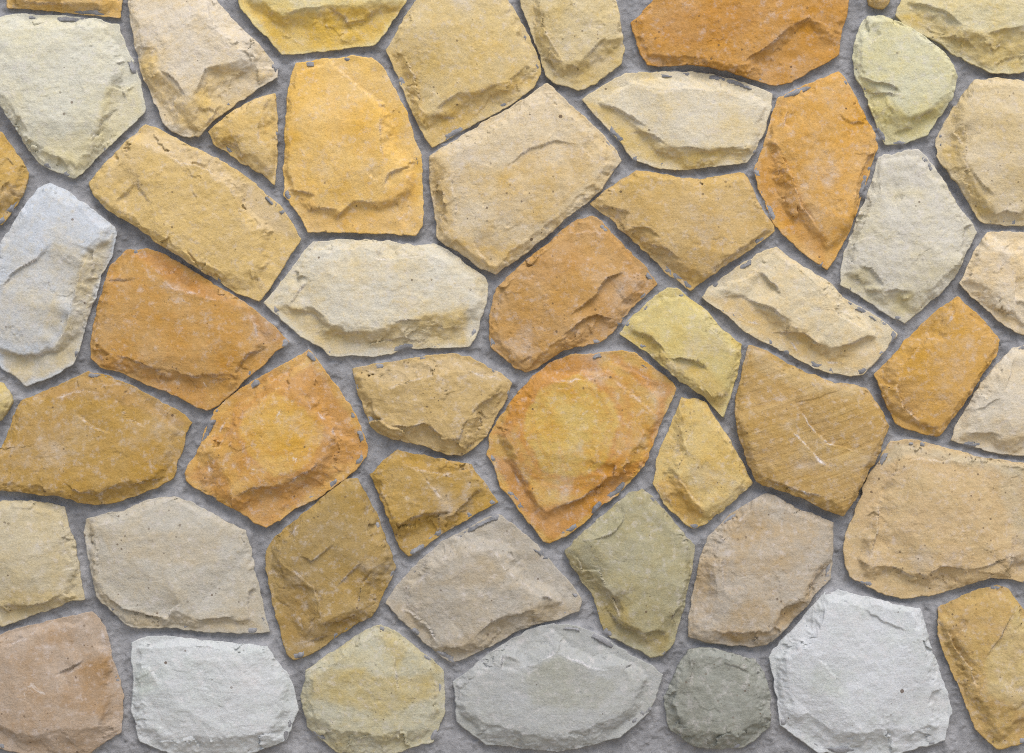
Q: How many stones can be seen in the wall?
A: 51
